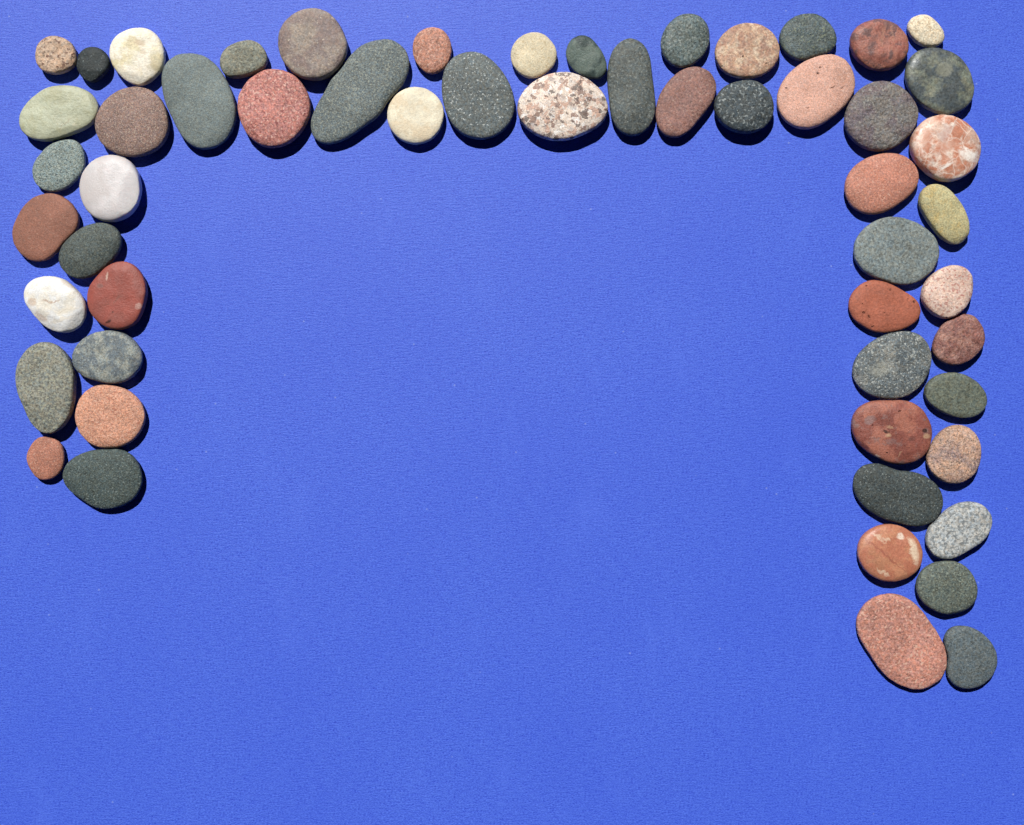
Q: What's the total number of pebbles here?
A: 55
